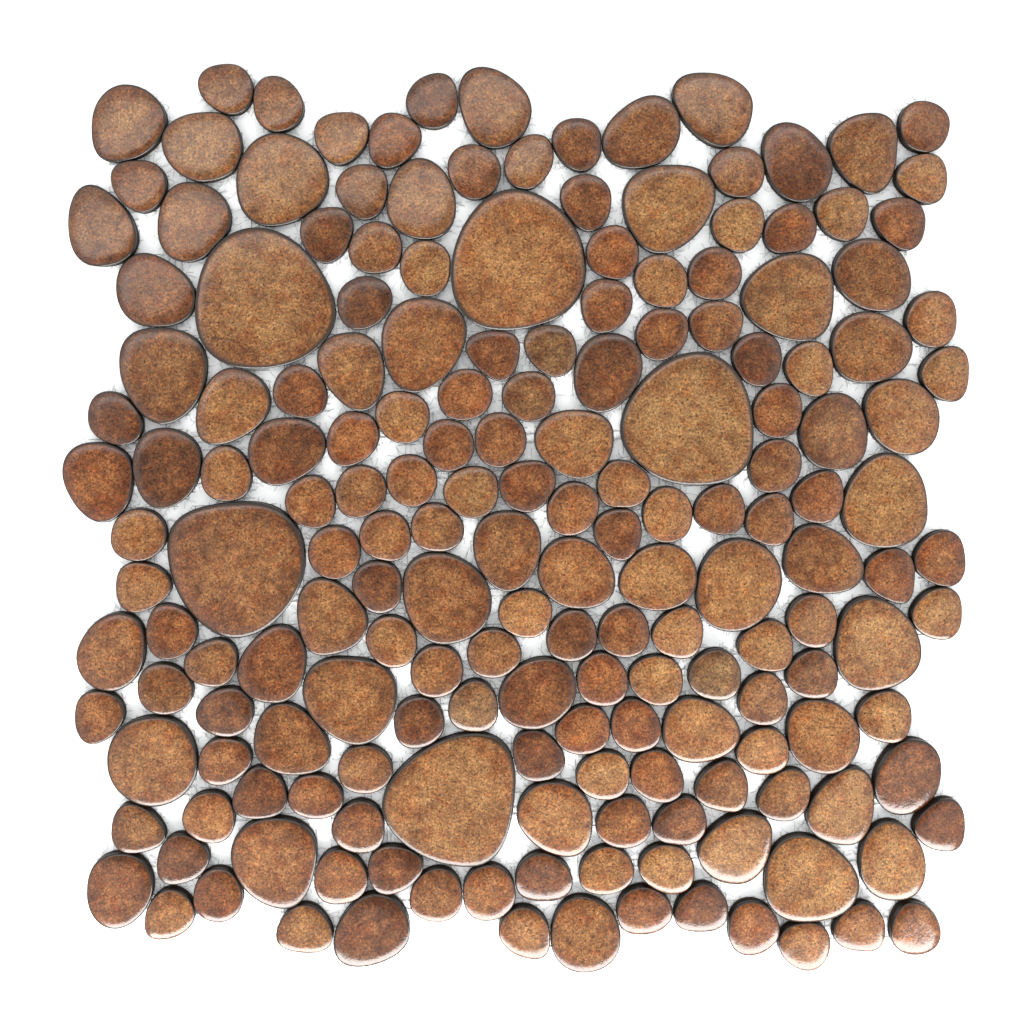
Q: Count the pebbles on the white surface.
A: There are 183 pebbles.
